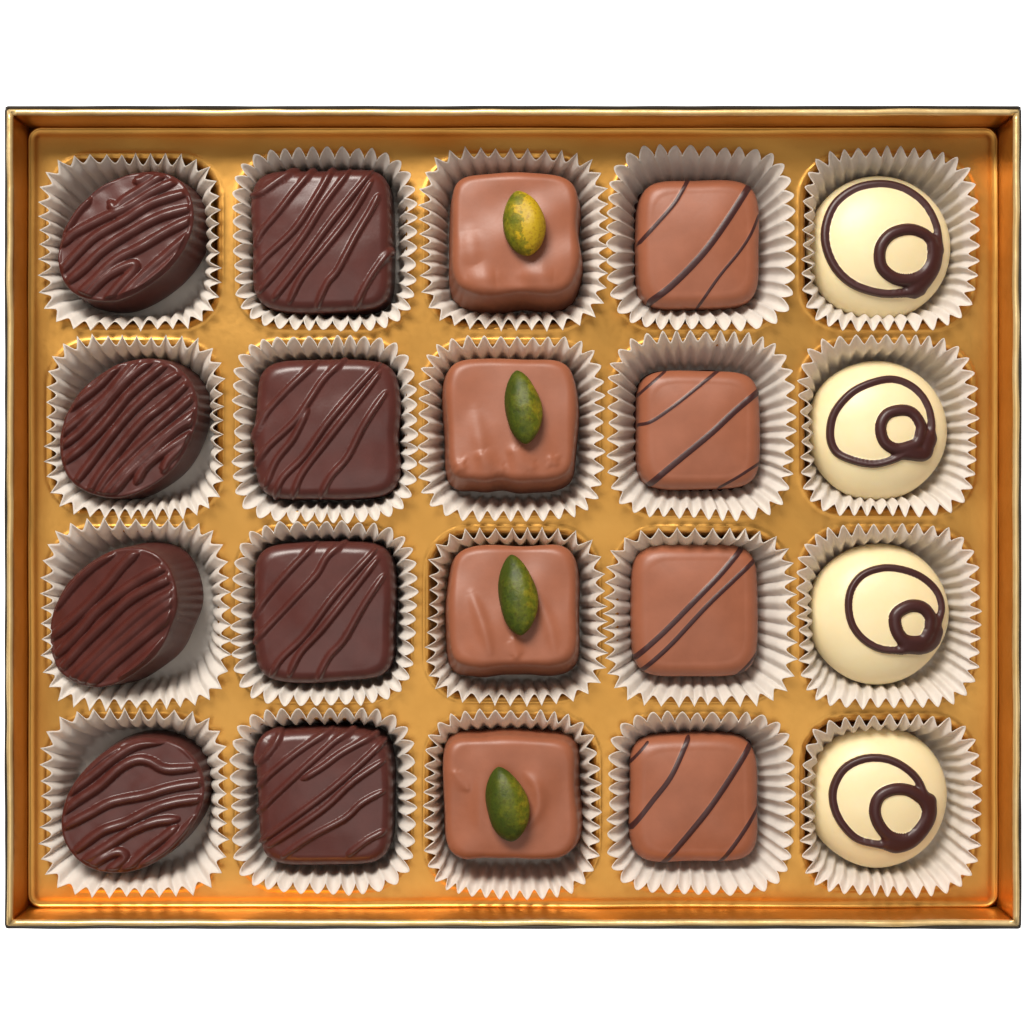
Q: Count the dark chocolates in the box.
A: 8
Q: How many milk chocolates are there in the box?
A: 8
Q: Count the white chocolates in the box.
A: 4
